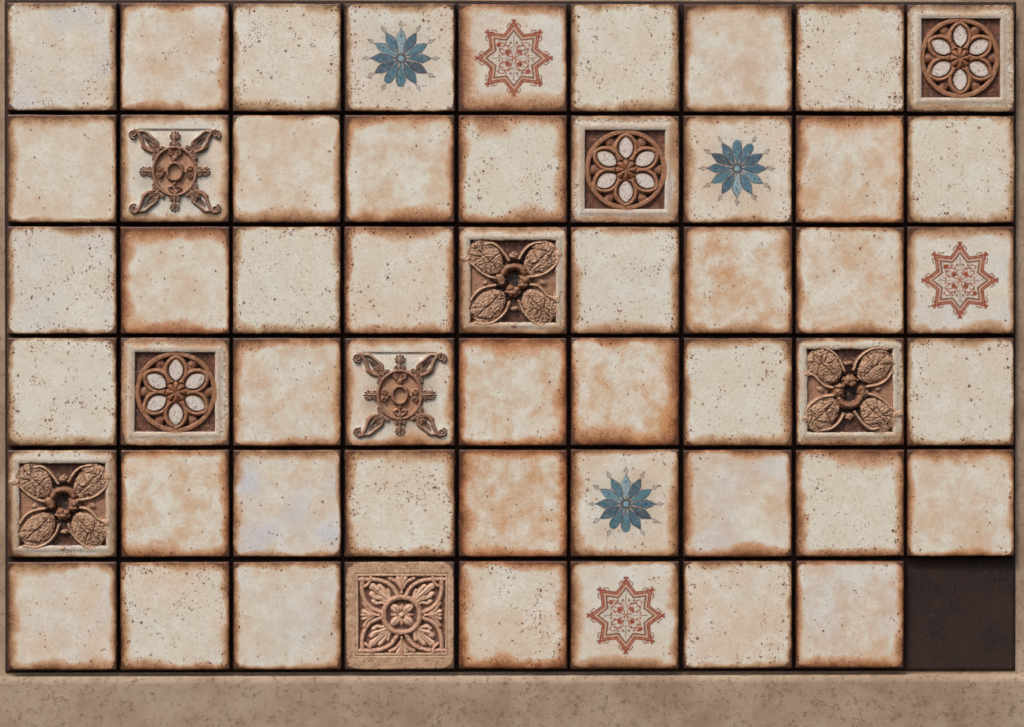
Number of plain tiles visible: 38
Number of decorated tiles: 15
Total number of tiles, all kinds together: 53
